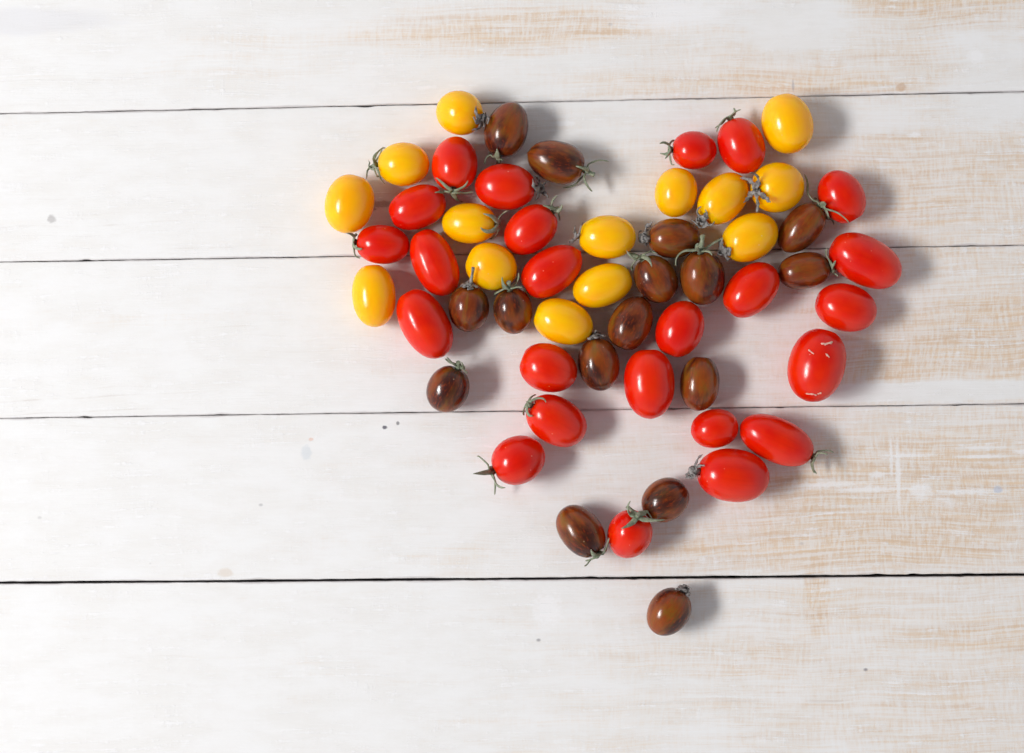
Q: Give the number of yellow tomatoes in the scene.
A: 14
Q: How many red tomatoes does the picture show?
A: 24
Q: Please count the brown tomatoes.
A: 16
